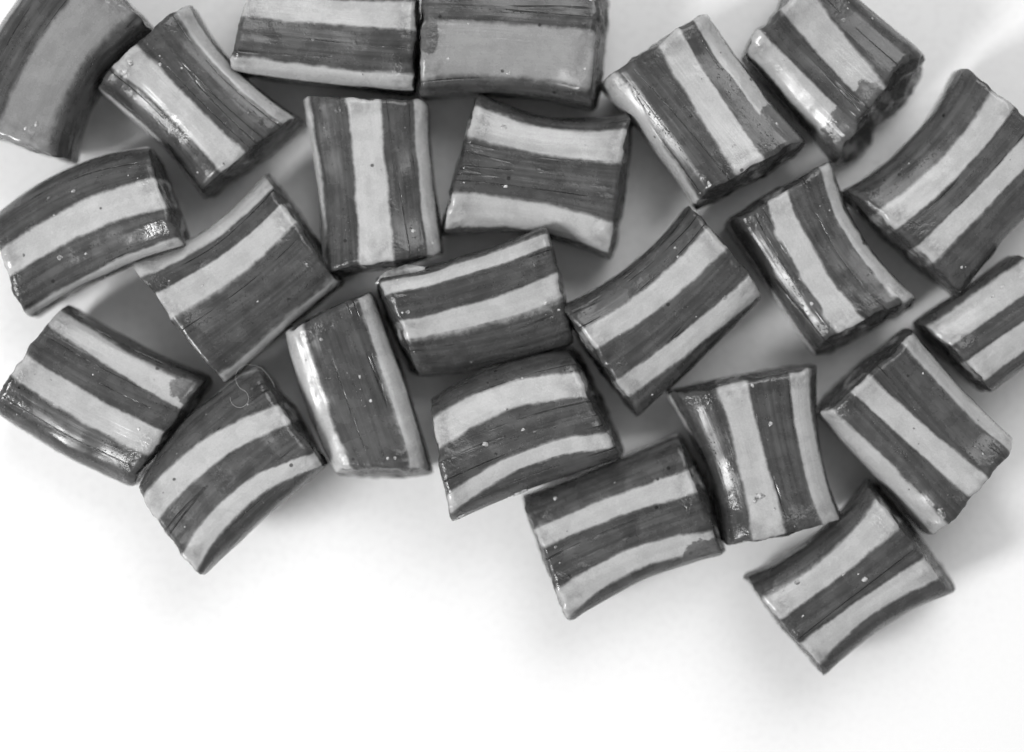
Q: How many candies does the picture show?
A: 23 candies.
